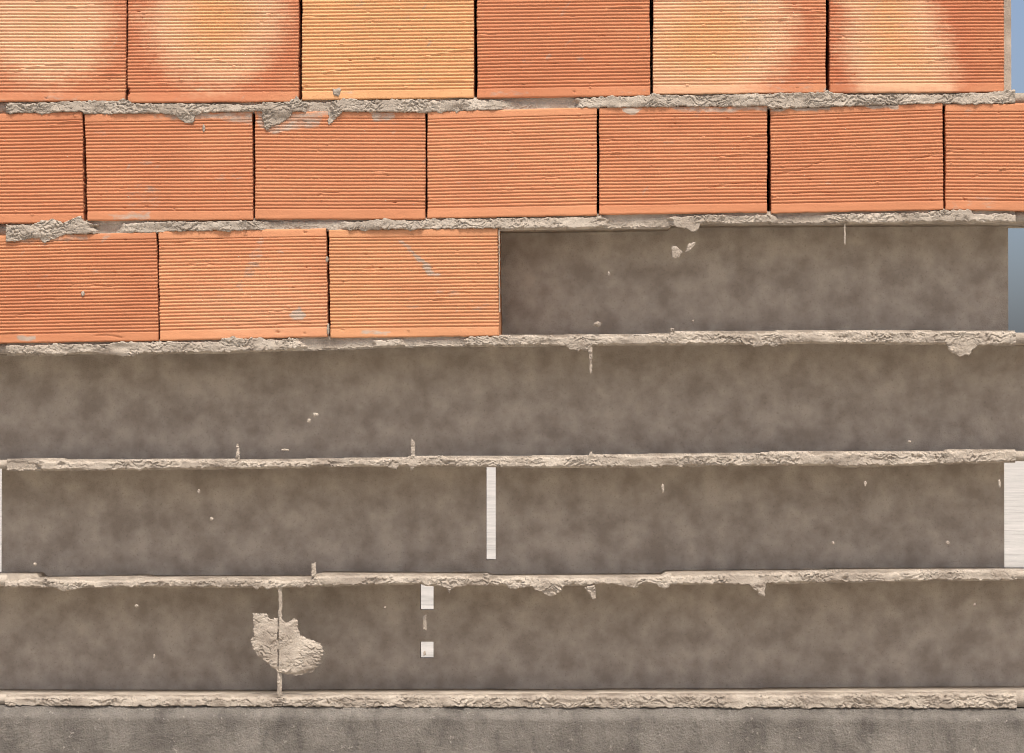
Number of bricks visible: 16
